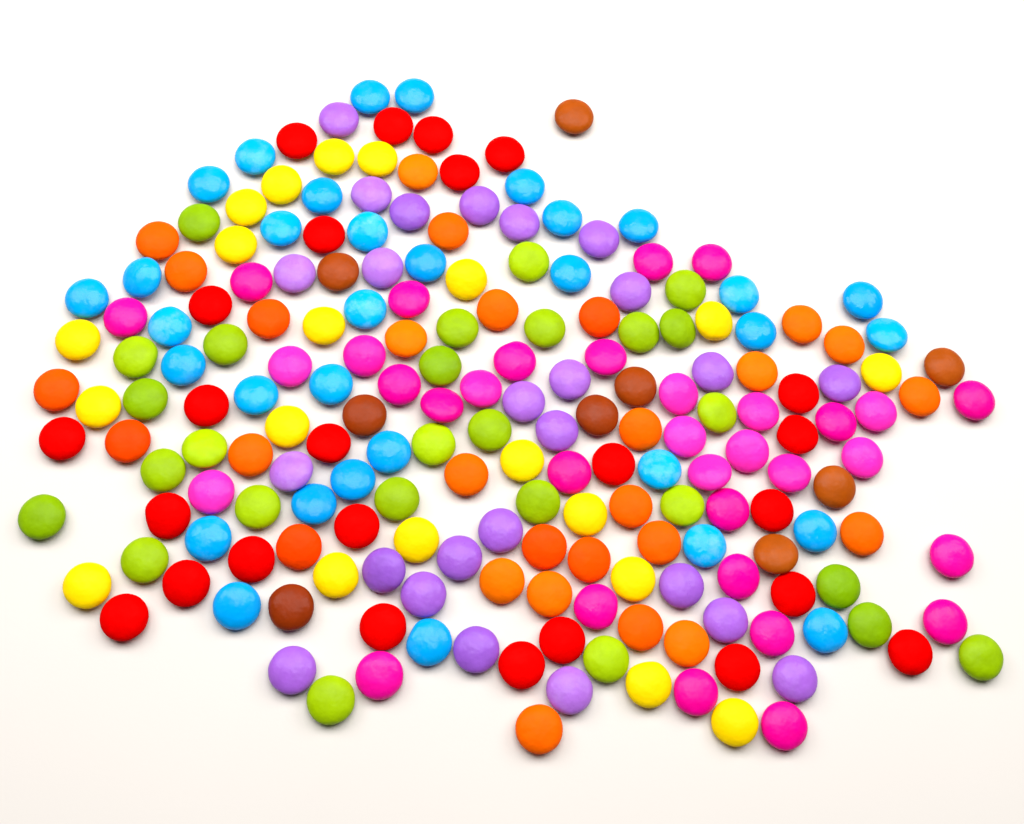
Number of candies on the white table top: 200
